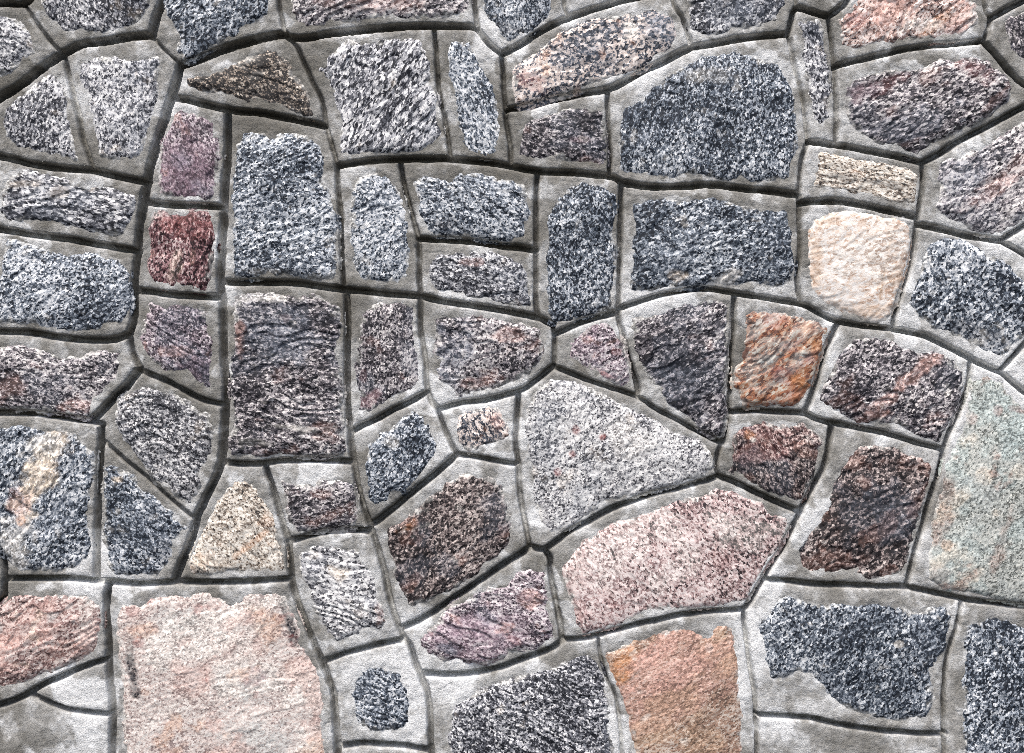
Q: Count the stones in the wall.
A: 63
